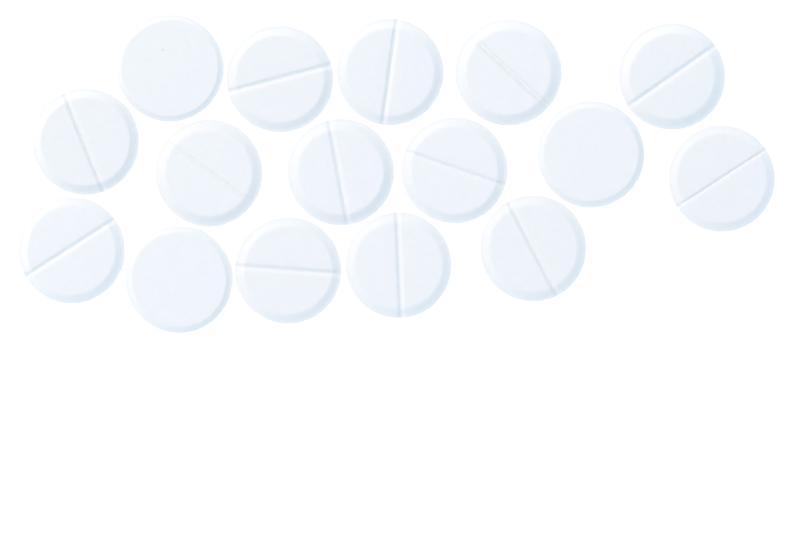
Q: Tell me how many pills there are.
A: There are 16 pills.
